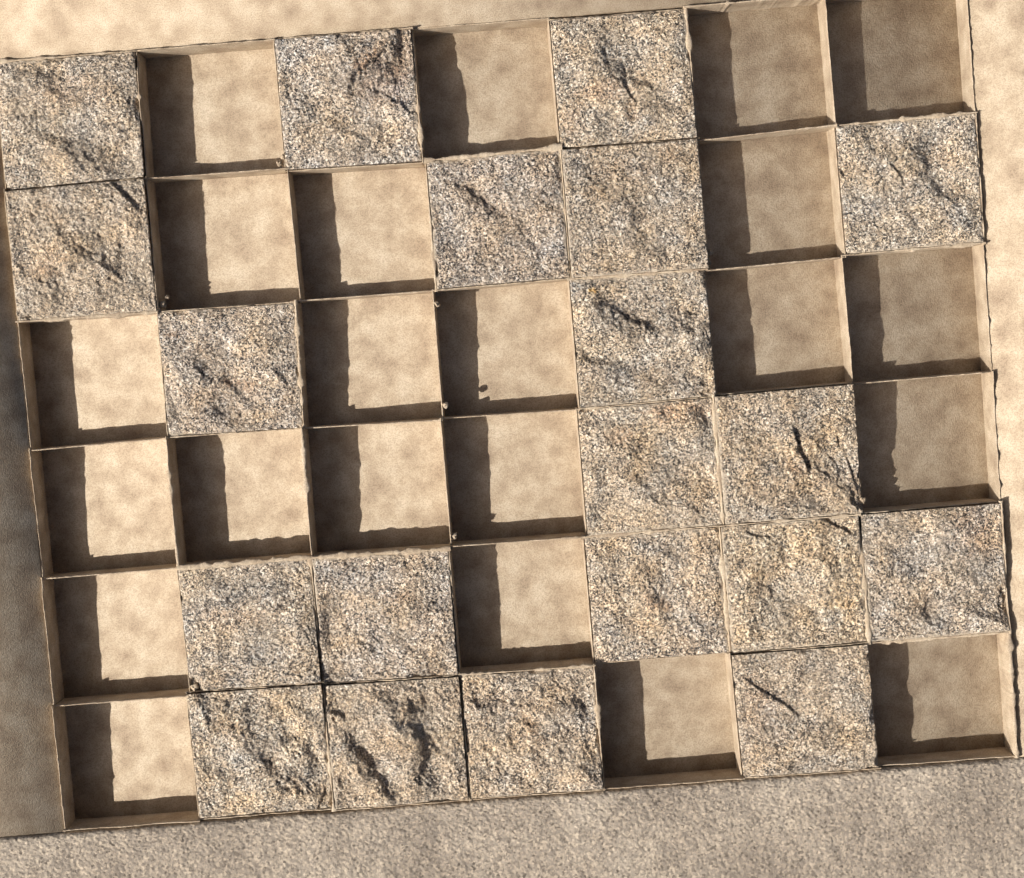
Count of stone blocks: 20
